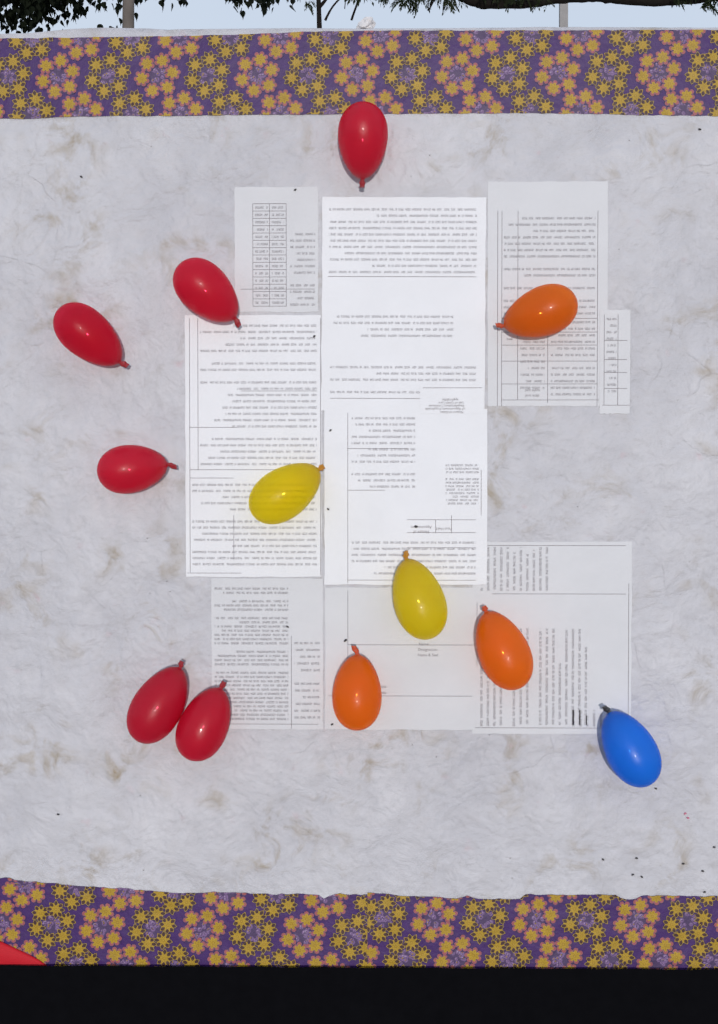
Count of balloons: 12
